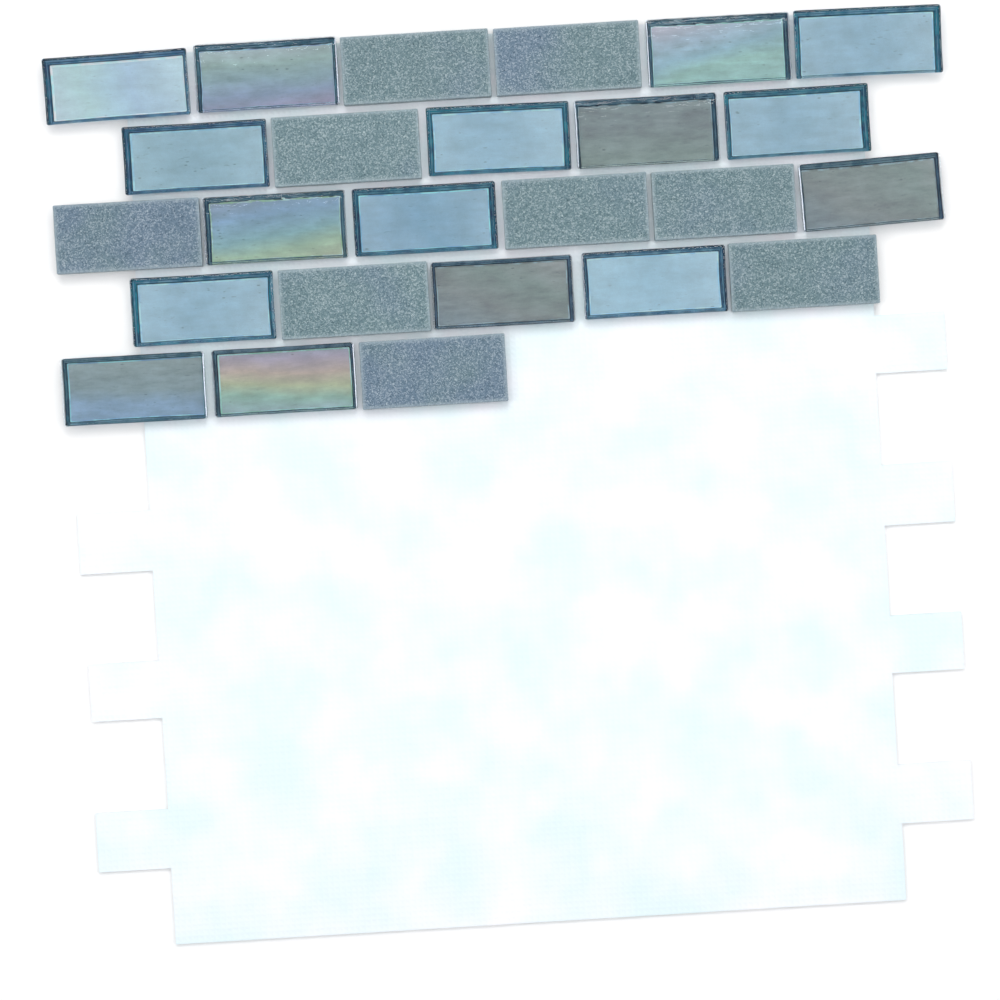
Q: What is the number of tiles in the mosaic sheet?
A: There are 25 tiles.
